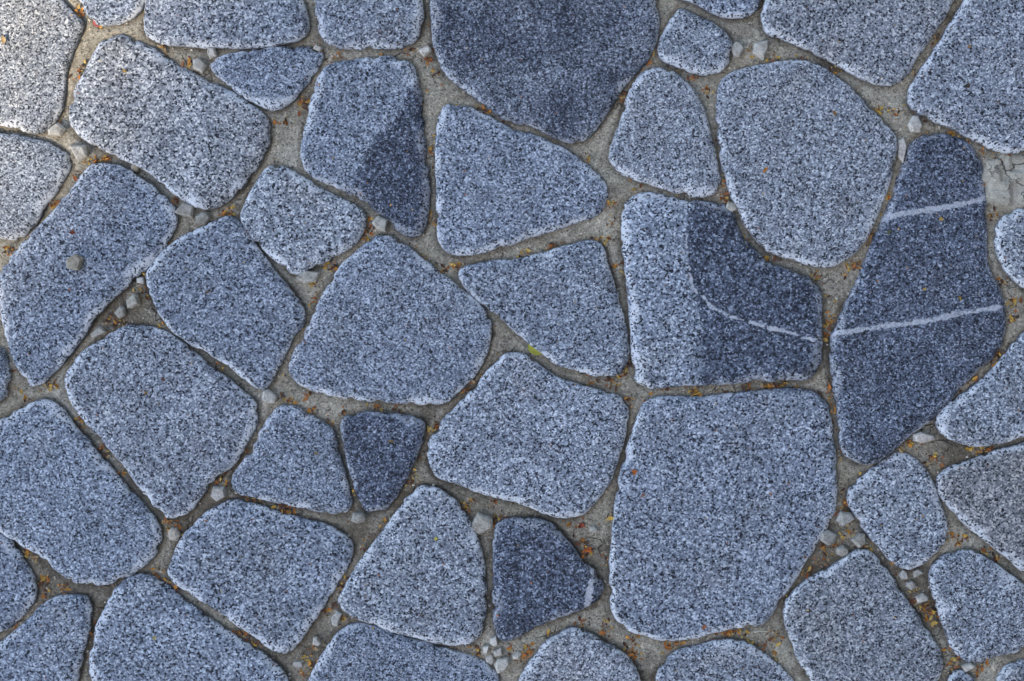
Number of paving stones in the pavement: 47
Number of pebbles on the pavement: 46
